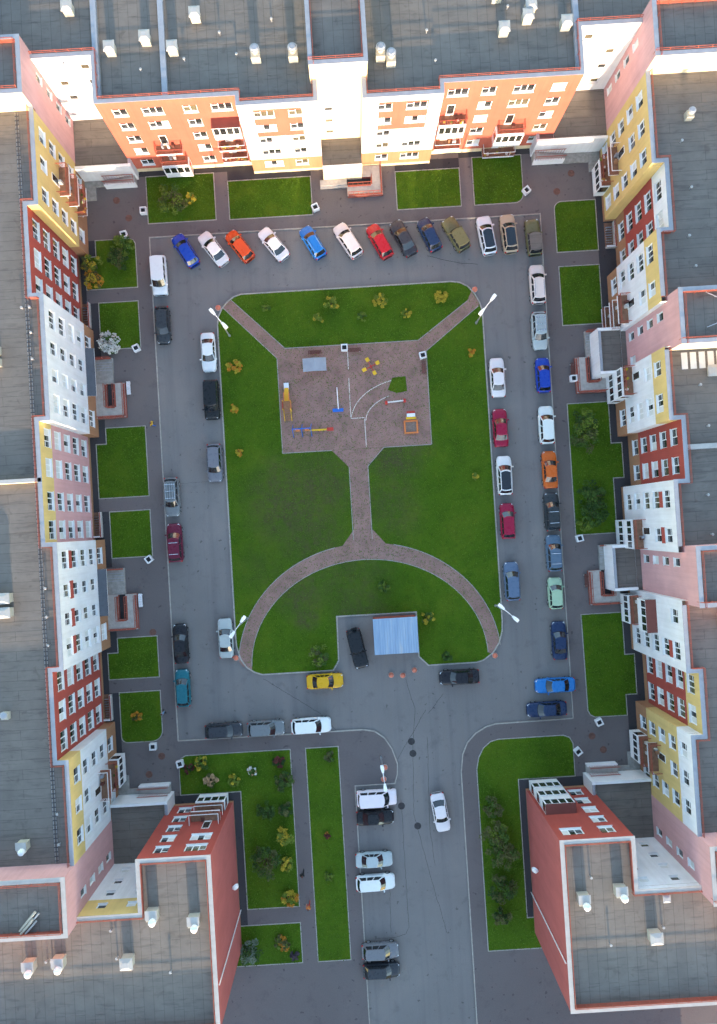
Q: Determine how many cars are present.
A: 52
